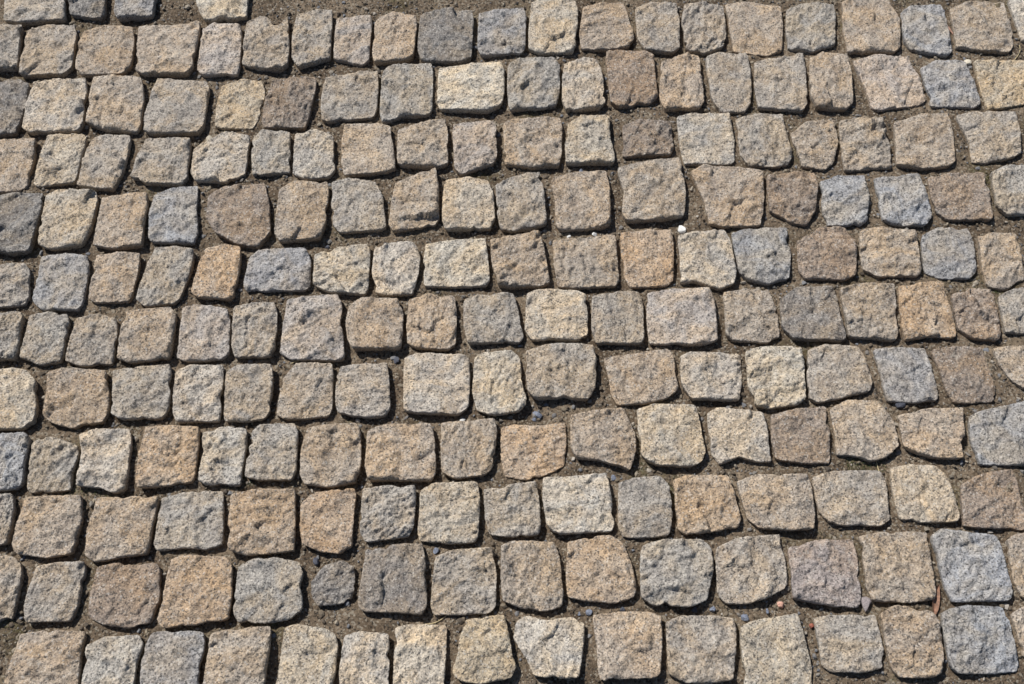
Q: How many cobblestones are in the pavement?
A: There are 200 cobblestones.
